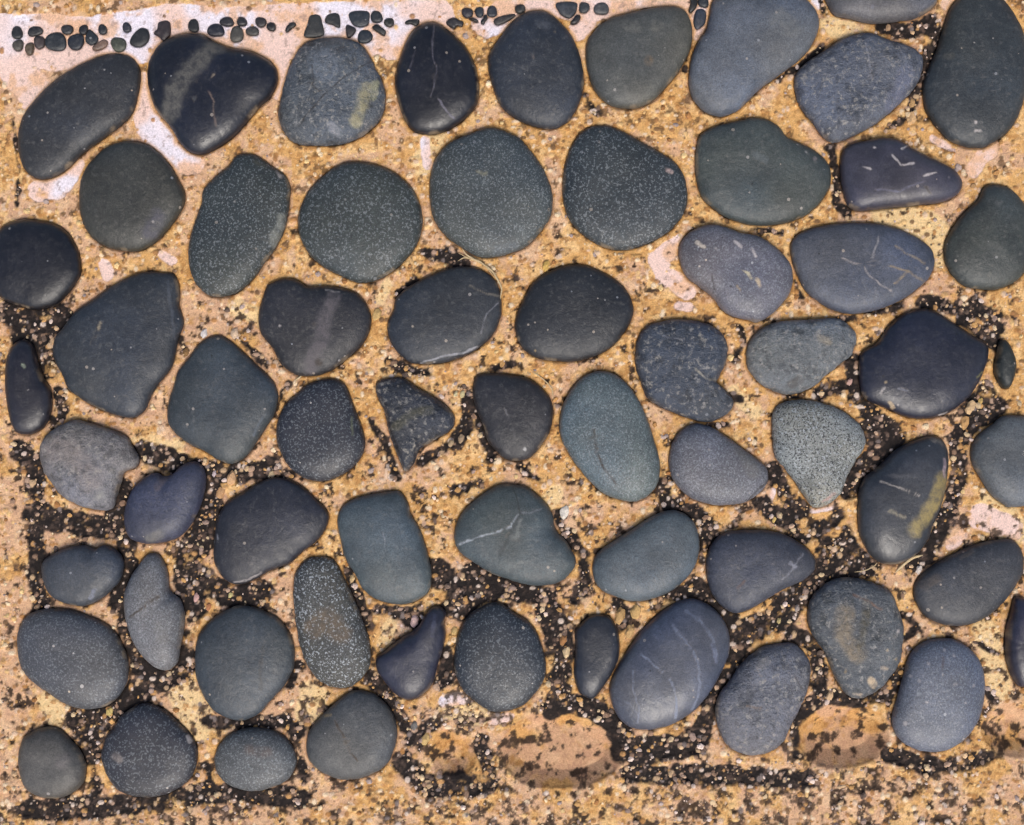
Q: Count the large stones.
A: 64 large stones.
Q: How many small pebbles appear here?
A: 49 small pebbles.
